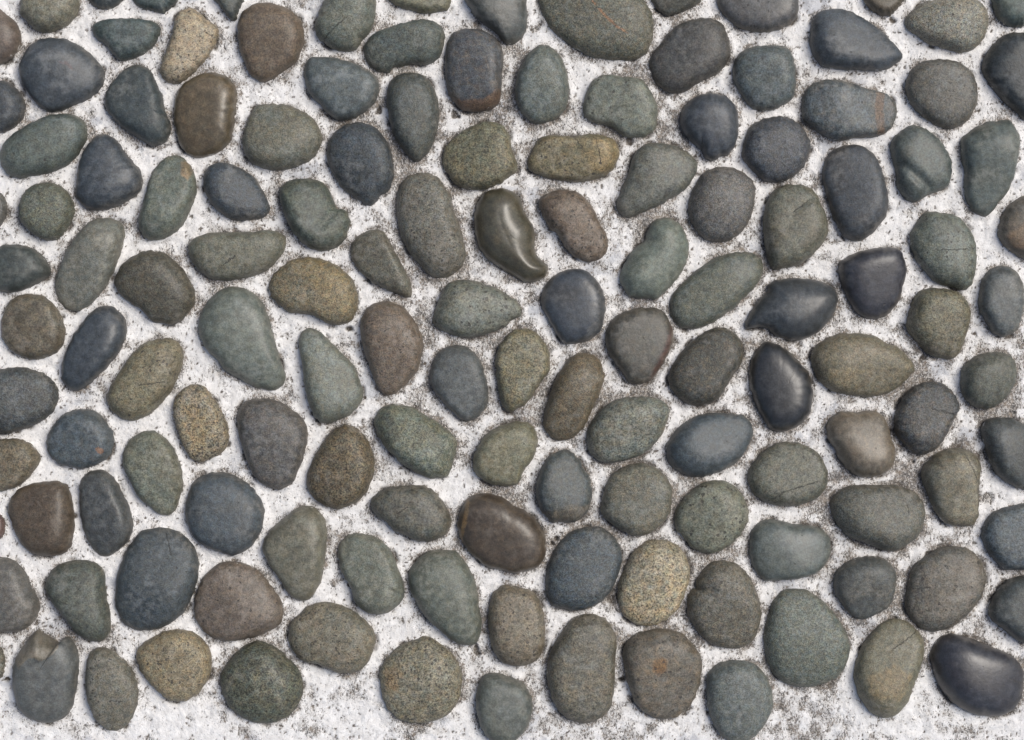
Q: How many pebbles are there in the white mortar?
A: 141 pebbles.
